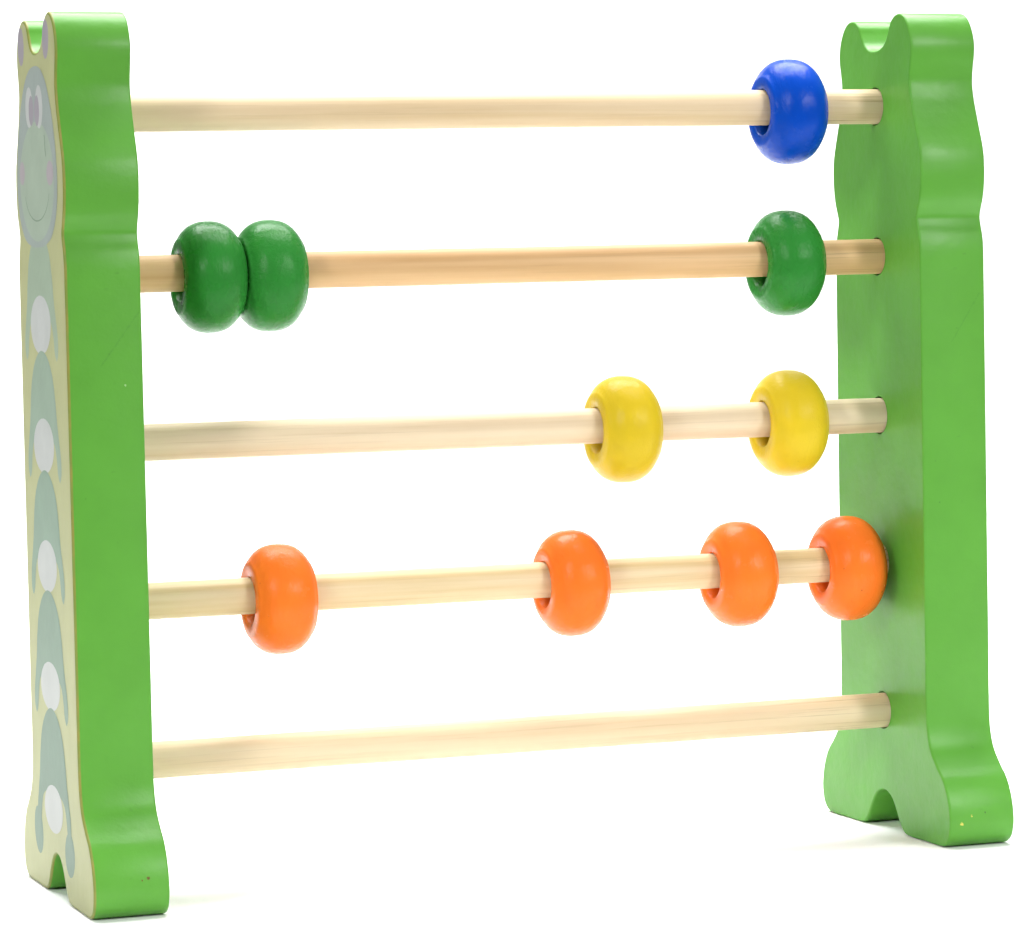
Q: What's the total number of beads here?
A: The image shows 10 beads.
